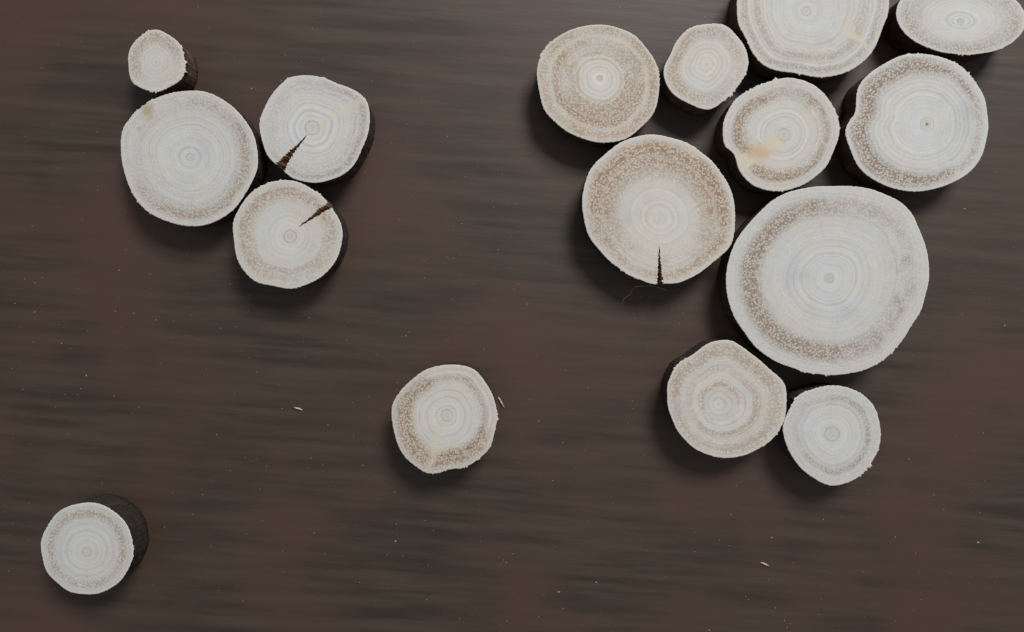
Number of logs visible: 16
